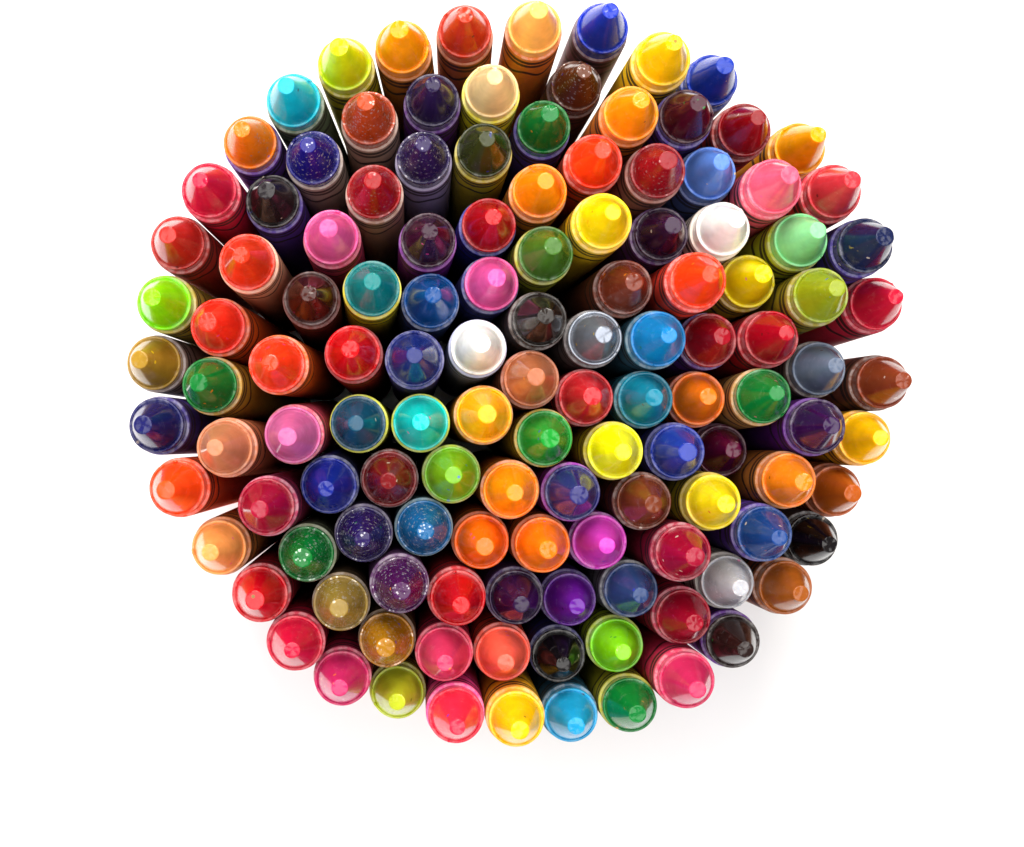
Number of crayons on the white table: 127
